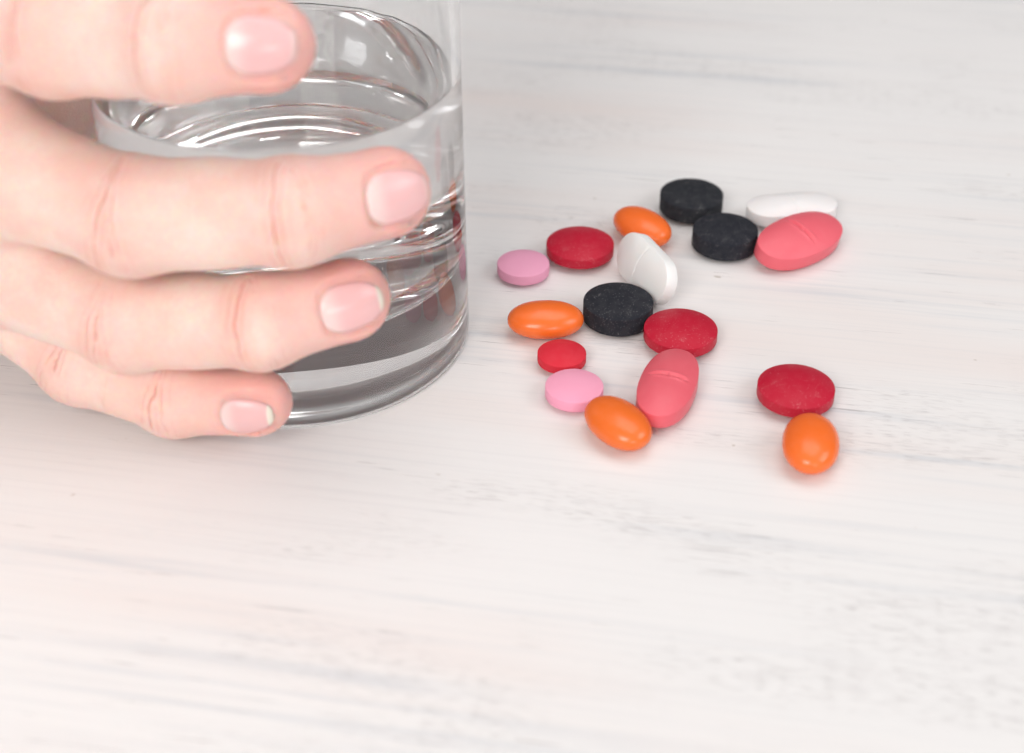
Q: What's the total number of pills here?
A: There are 17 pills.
